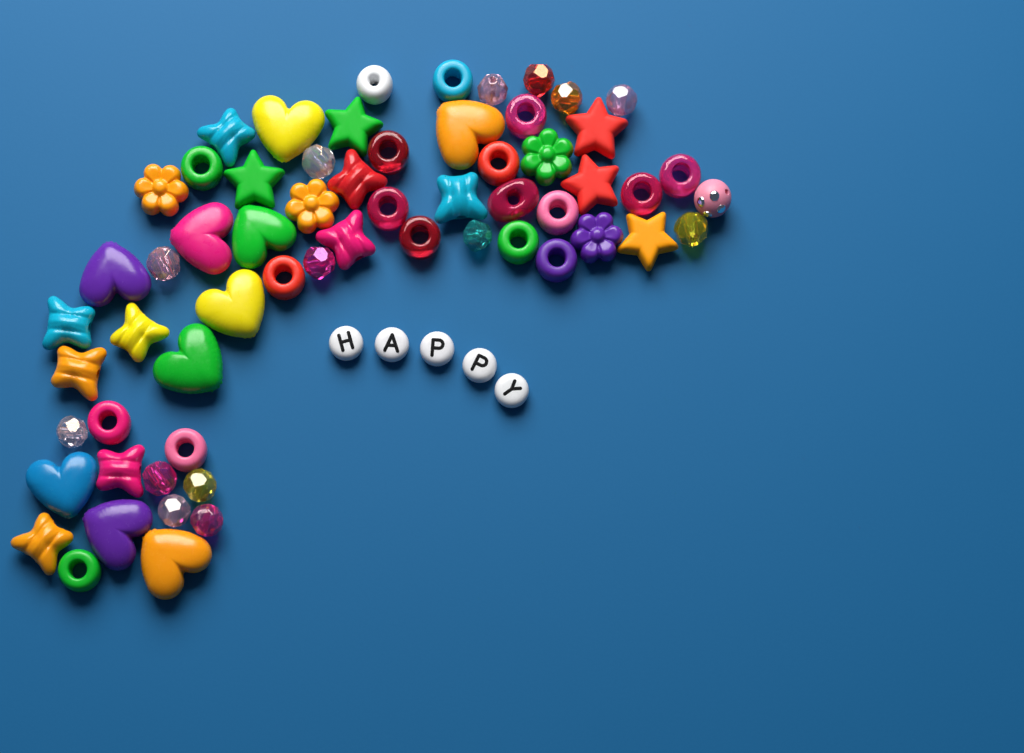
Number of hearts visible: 10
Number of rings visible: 17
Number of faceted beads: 14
